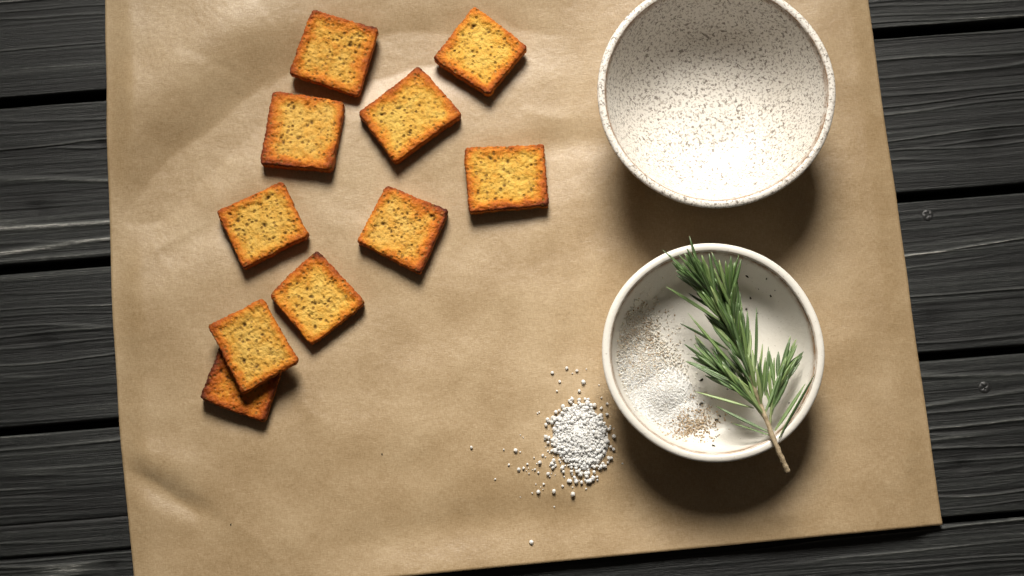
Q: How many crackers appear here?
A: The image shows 10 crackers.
